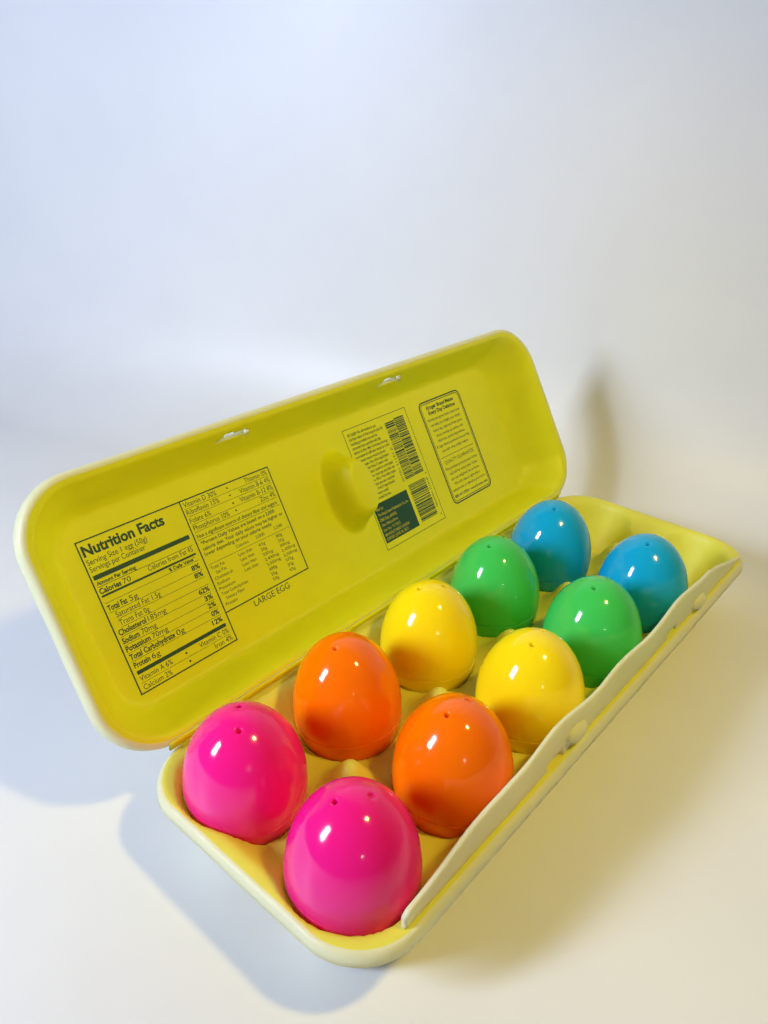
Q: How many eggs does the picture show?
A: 10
